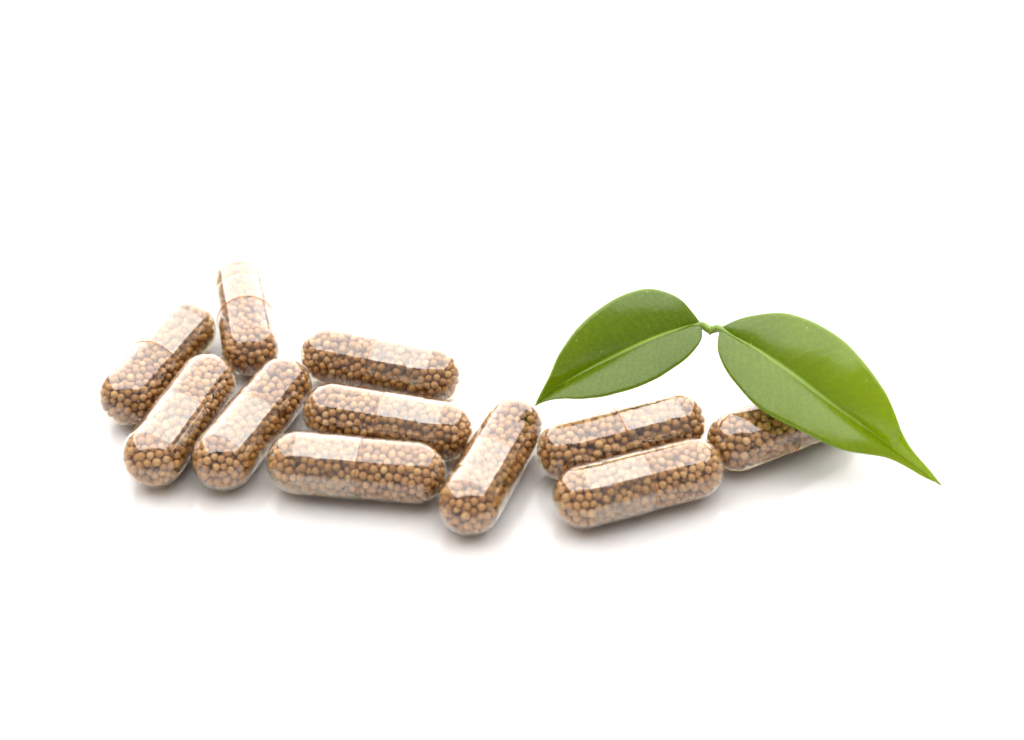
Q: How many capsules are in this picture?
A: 11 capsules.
